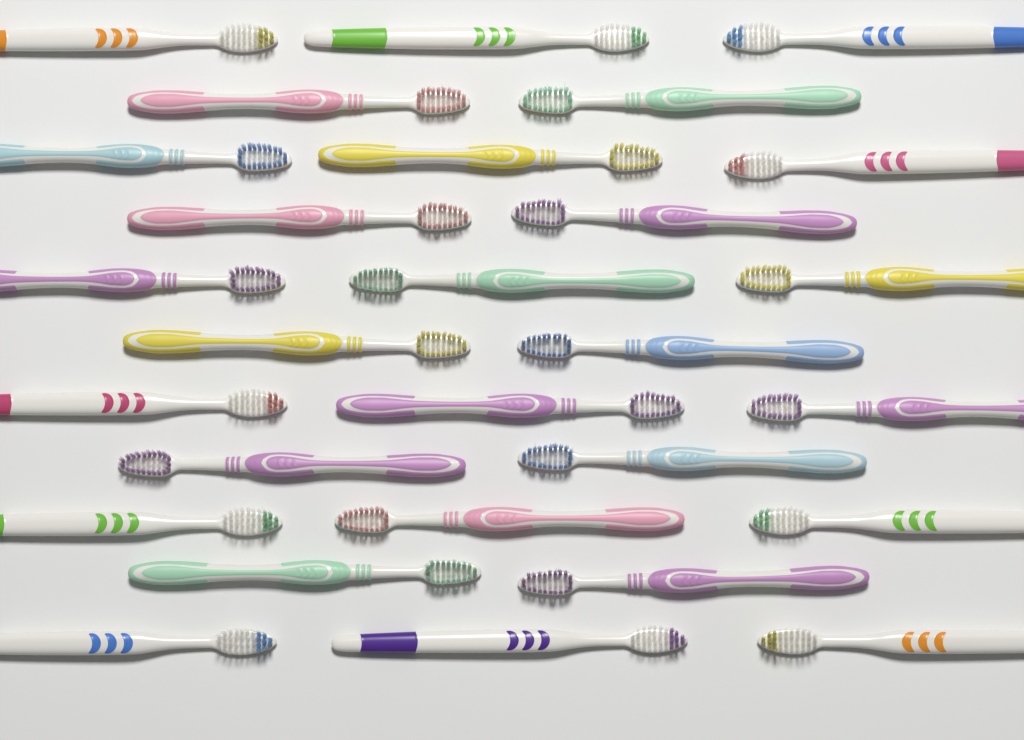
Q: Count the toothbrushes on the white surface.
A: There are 28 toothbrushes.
